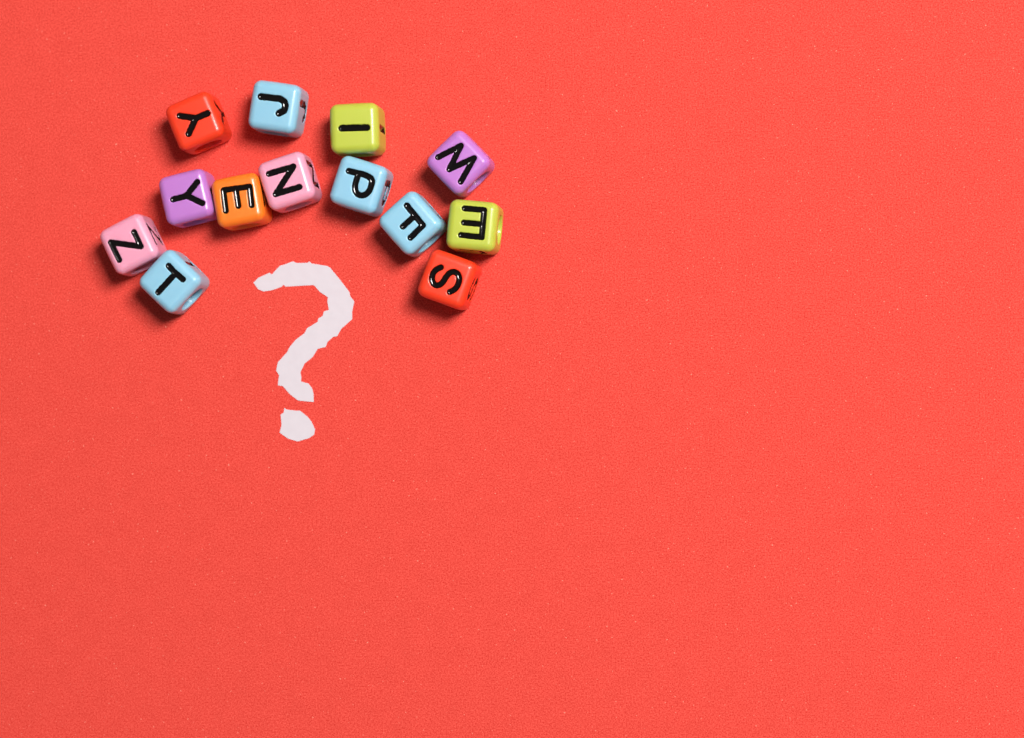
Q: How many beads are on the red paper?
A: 13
